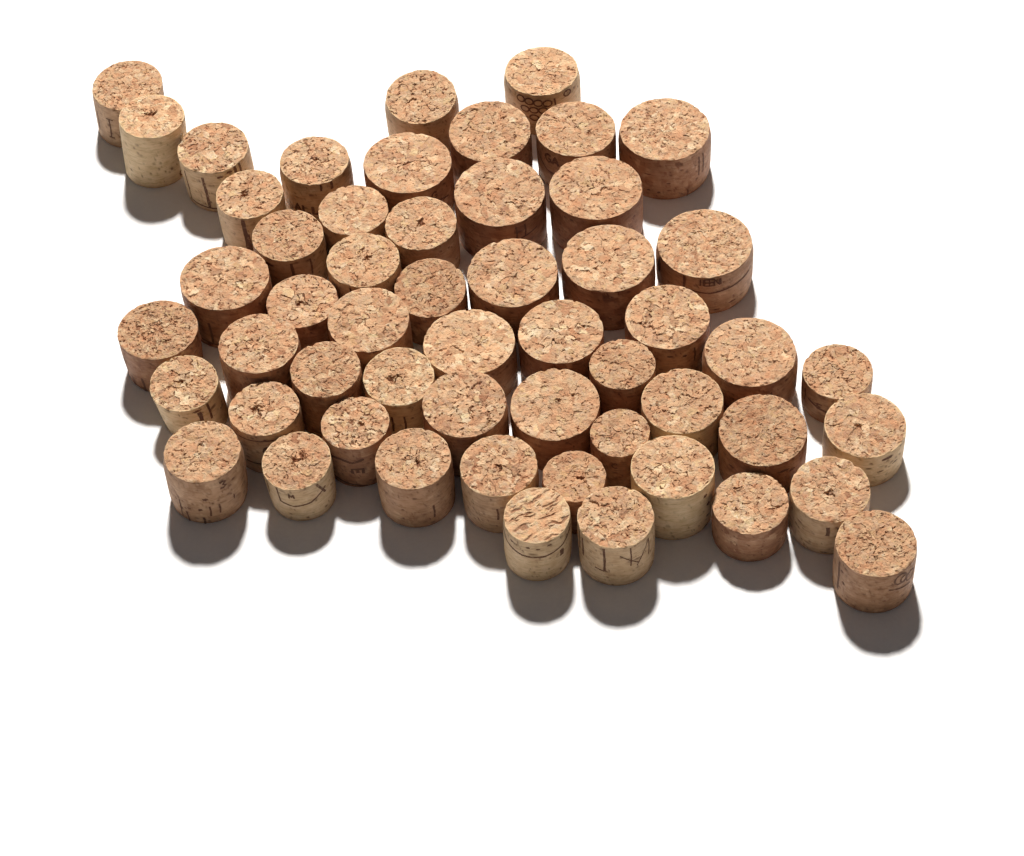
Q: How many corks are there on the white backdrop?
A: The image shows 54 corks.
